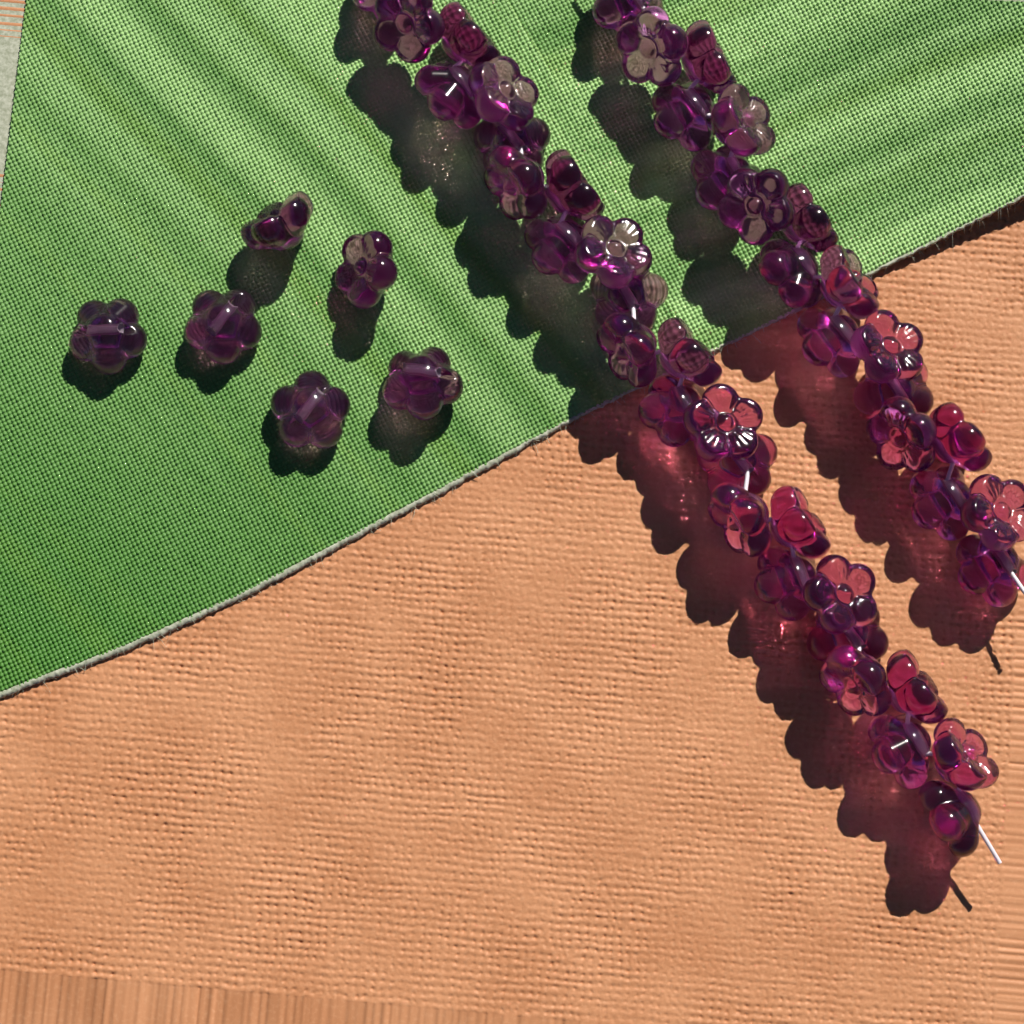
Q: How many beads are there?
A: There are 50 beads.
